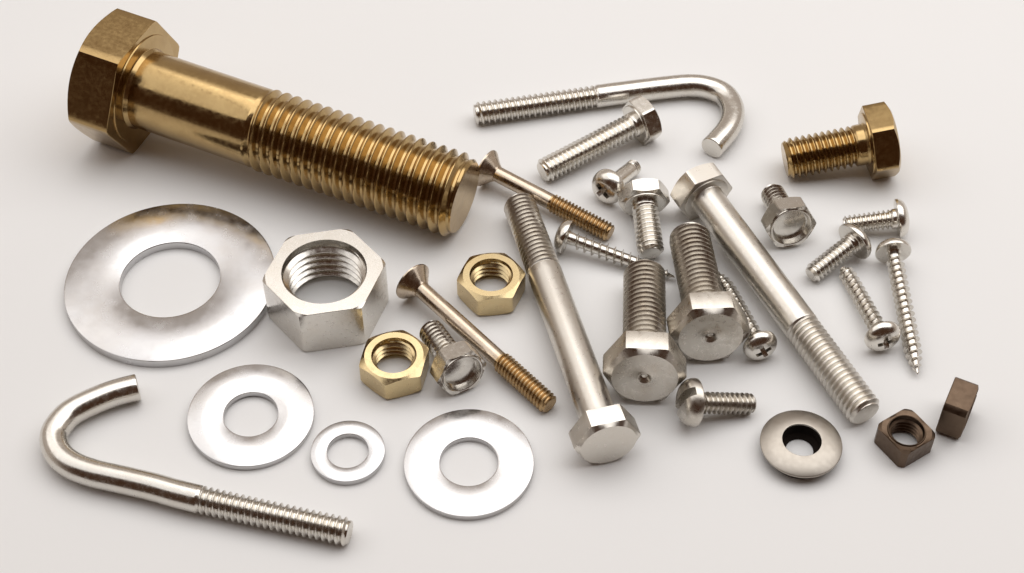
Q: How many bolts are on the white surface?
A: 12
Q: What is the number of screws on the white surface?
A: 10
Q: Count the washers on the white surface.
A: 5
